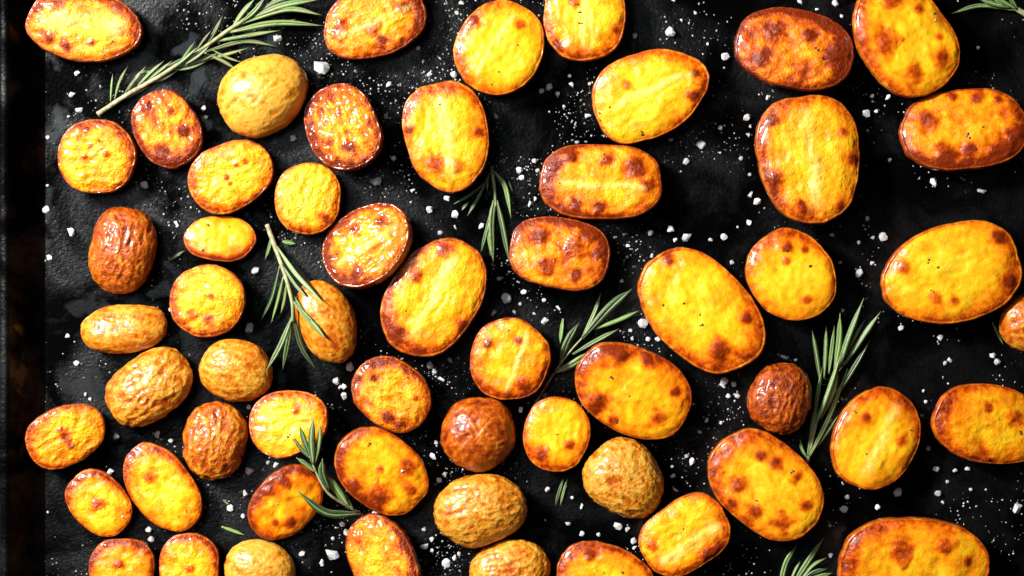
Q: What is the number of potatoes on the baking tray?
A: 57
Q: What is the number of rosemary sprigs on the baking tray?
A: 8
